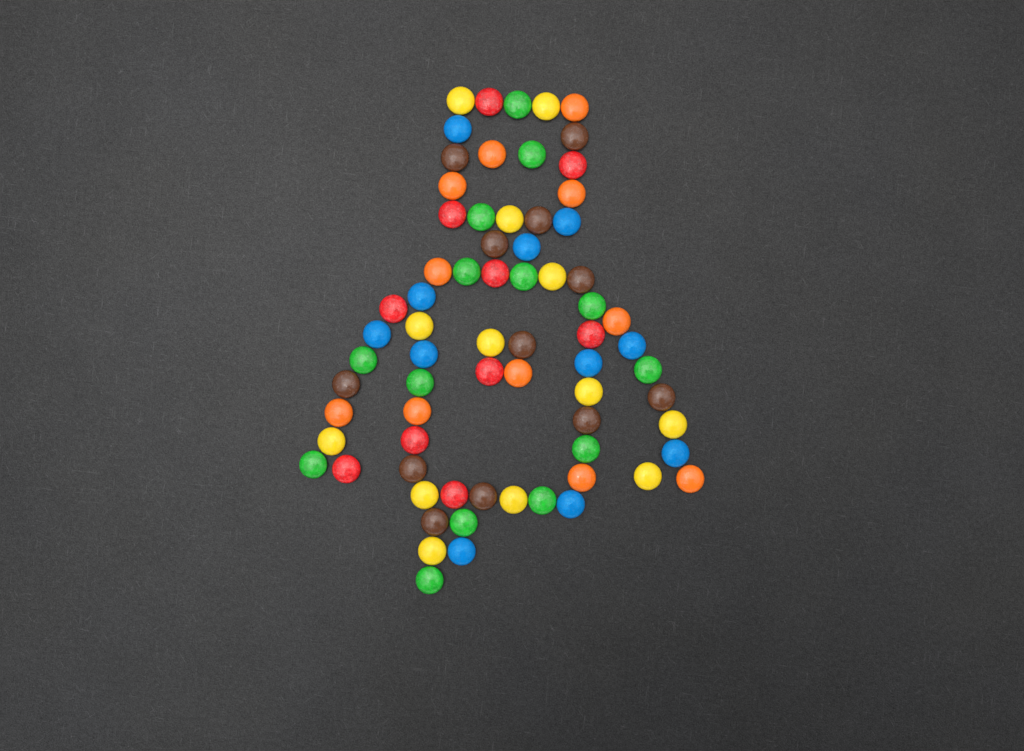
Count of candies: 71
